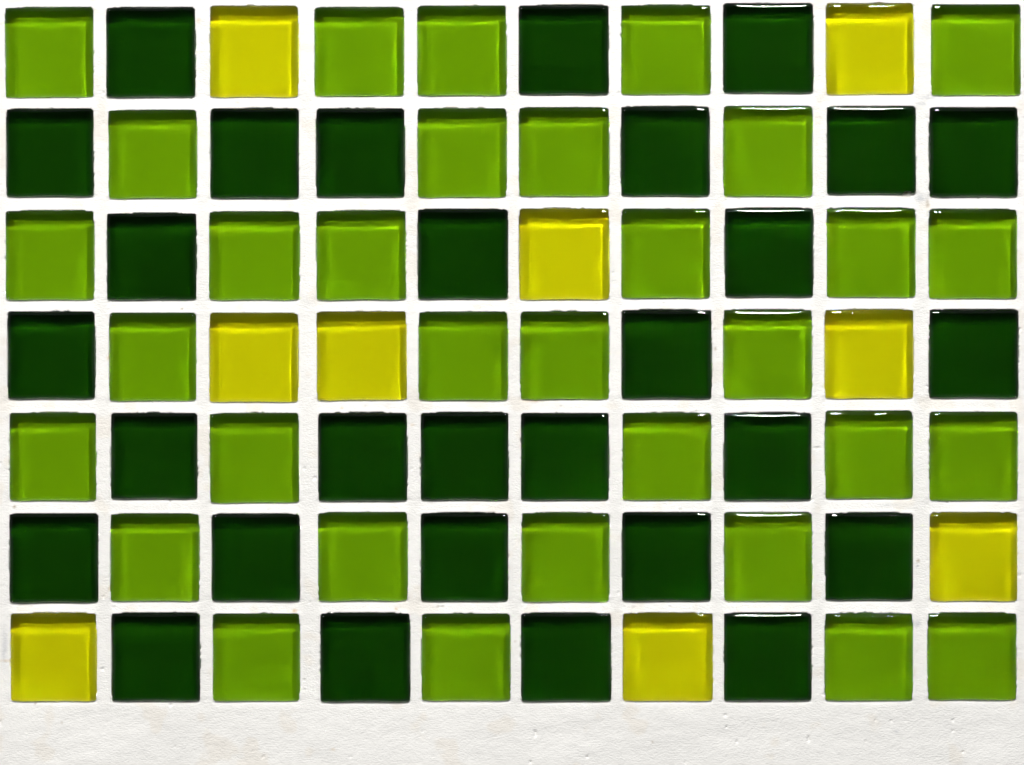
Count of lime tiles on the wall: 32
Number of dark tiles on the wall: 29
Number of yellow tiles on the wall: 9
